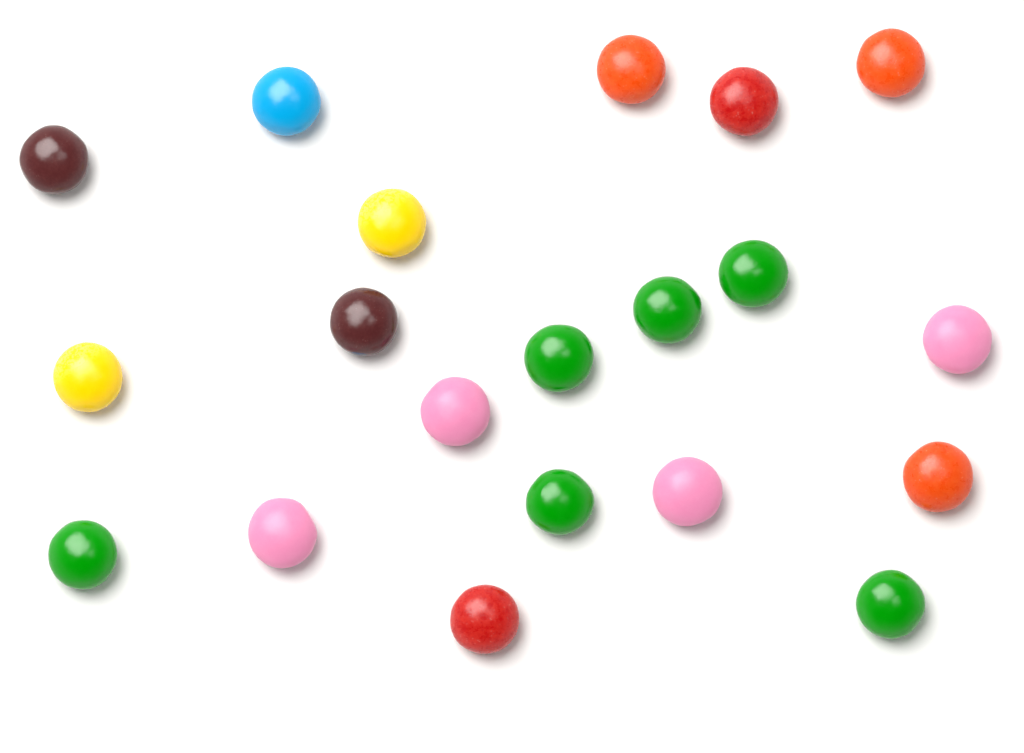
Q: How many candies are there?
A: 20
